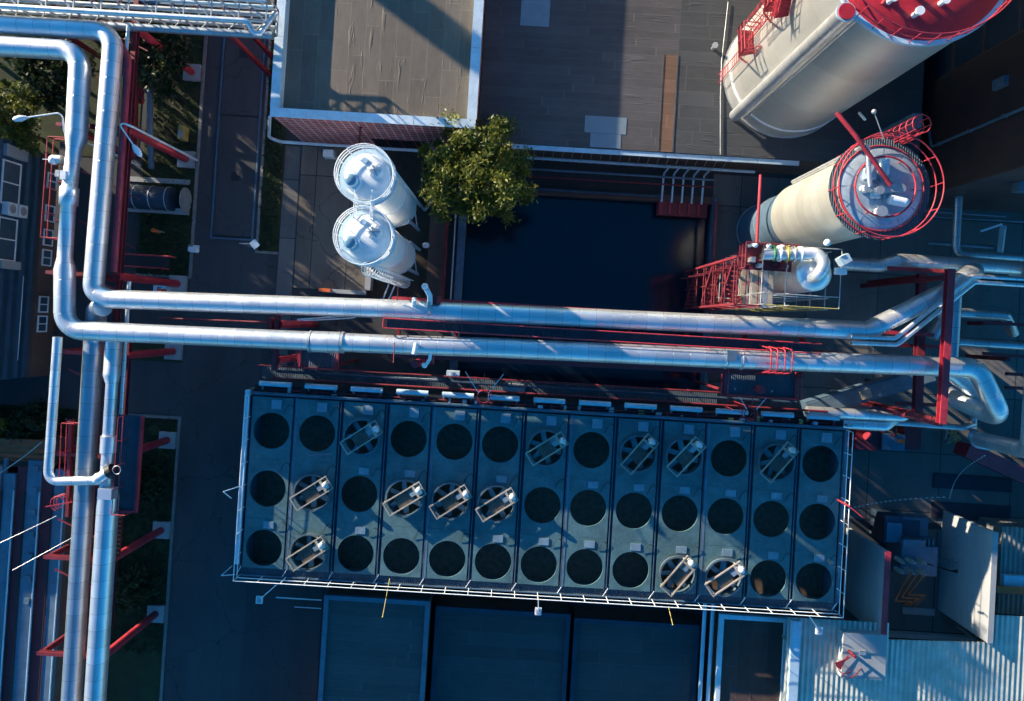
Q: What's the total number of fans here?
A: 12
